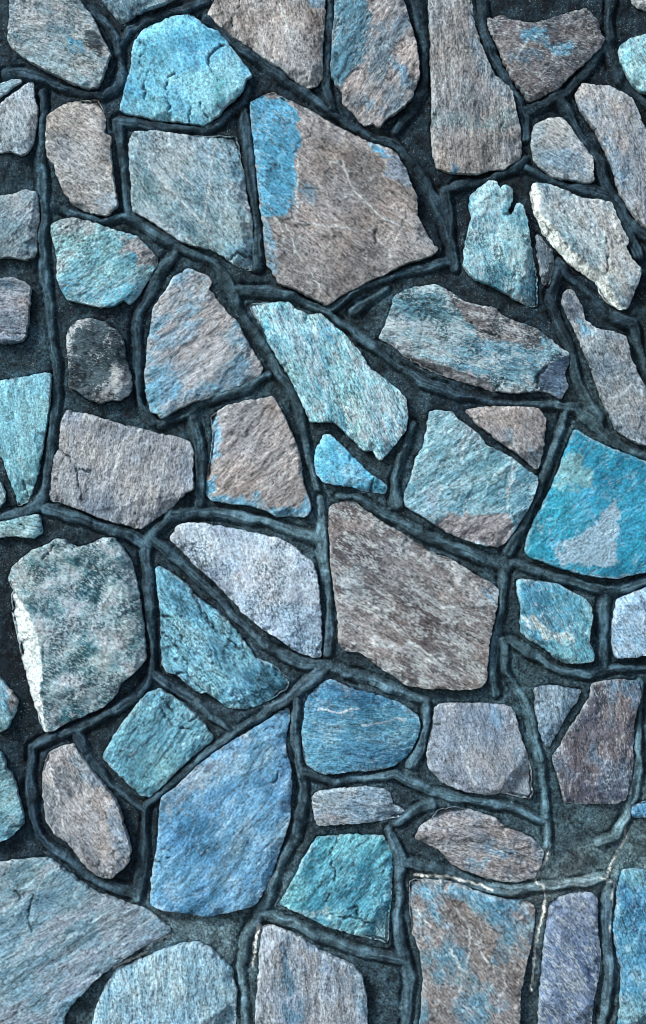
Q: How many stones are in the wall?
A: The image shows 61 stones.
